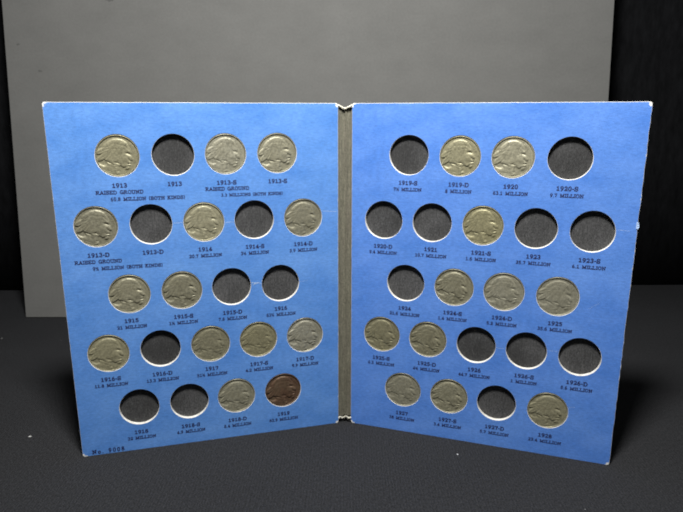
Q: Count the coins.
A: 25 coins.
